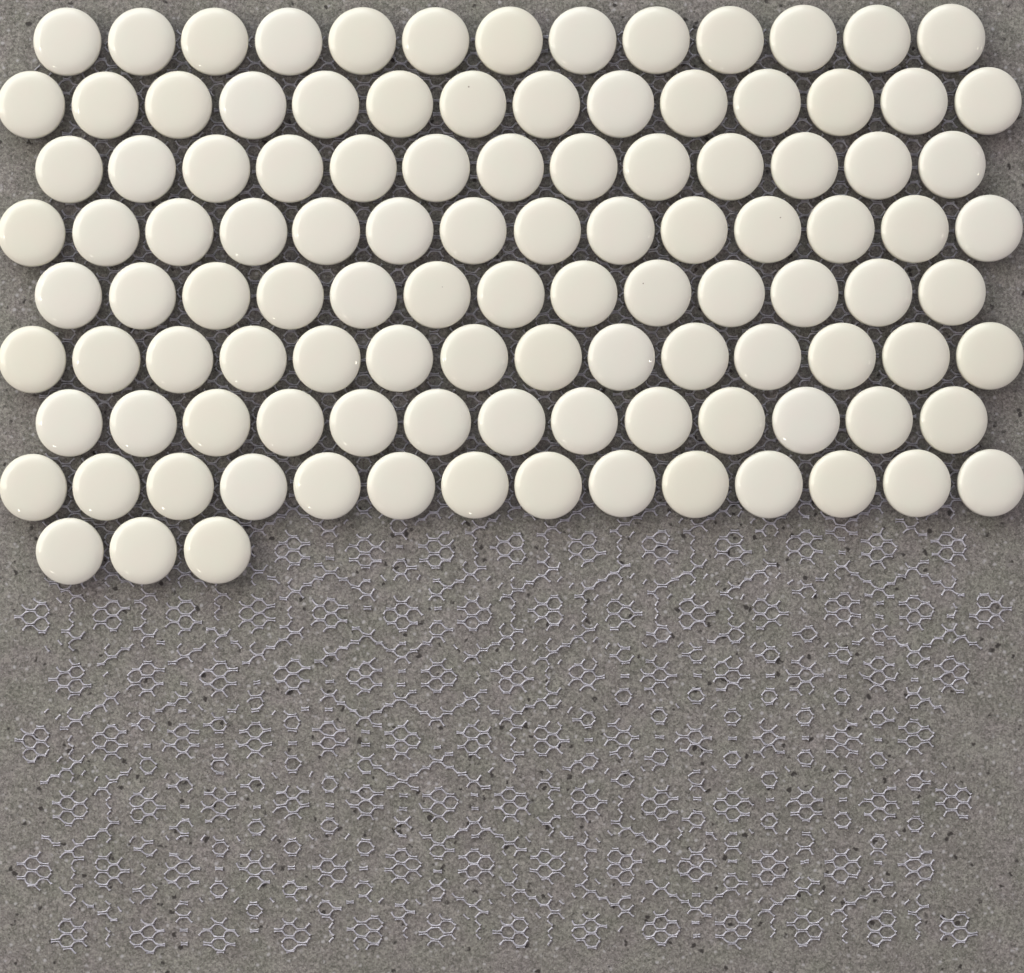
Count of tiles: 111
